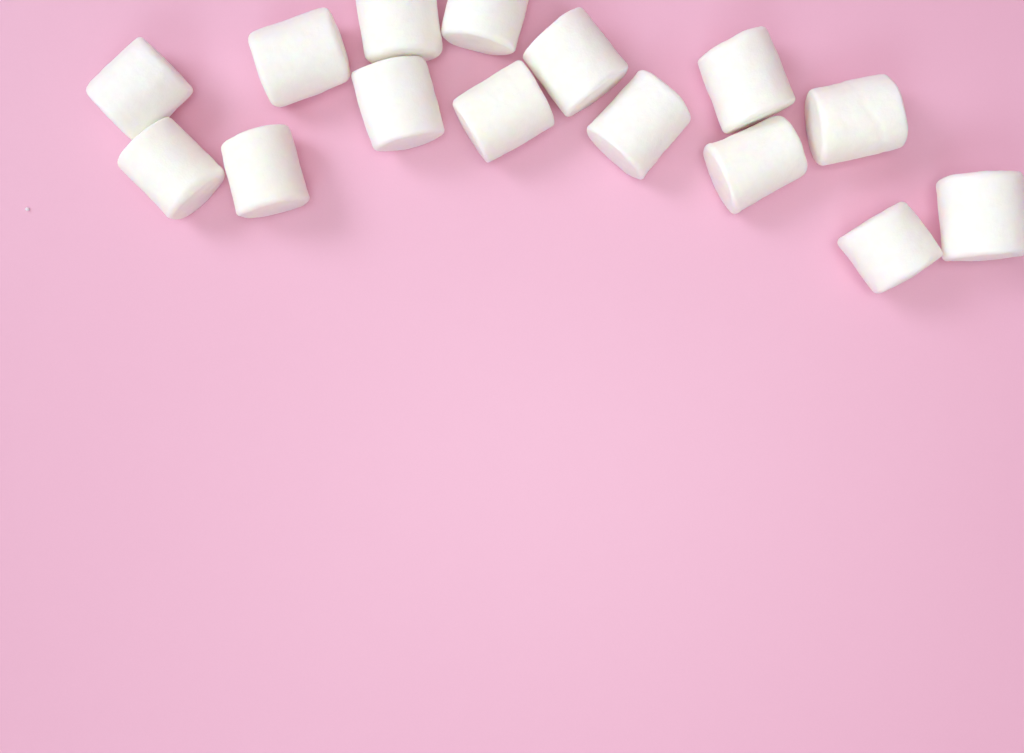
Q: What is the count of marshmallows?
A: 15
